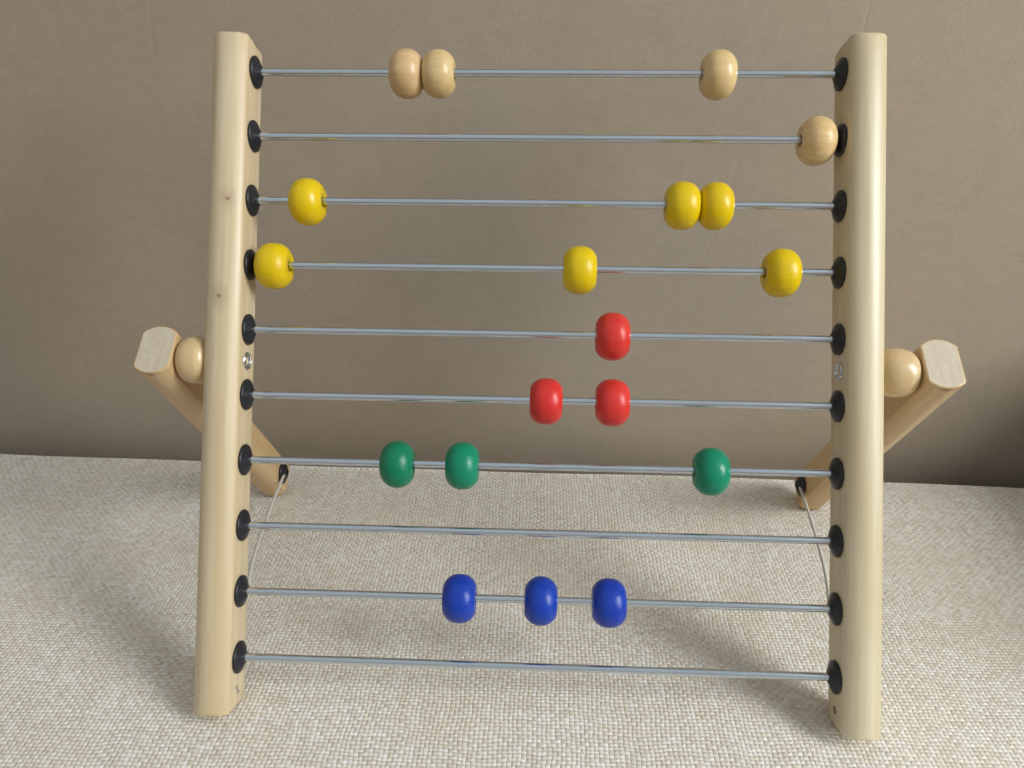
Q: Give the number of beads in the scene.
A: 19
